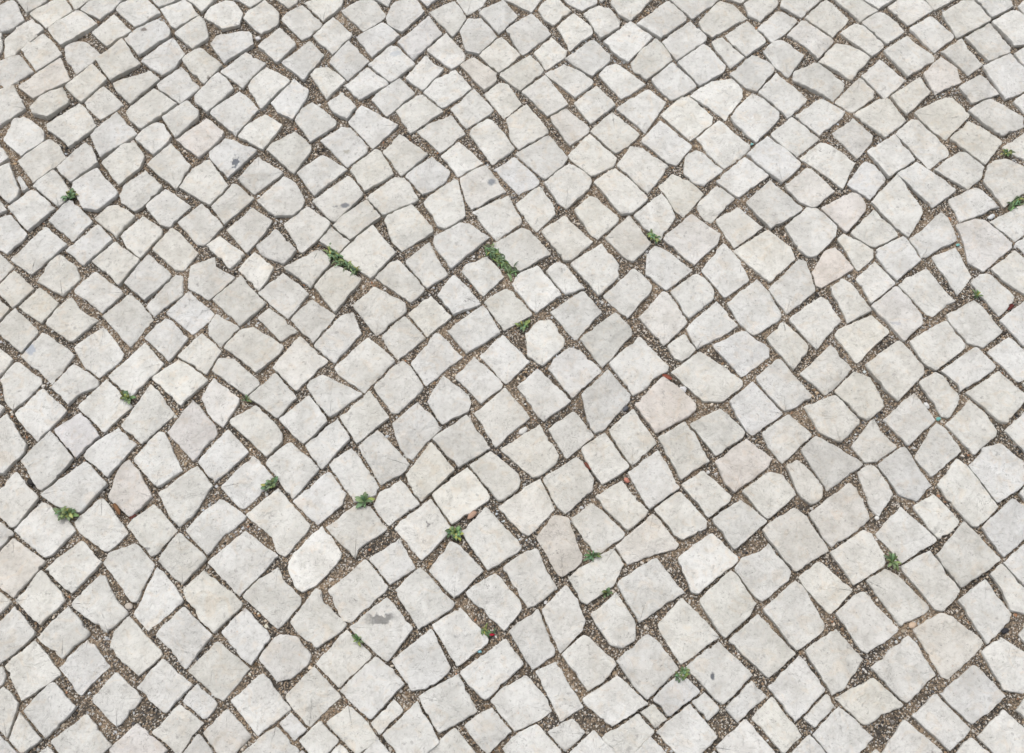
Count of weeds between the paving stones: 20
